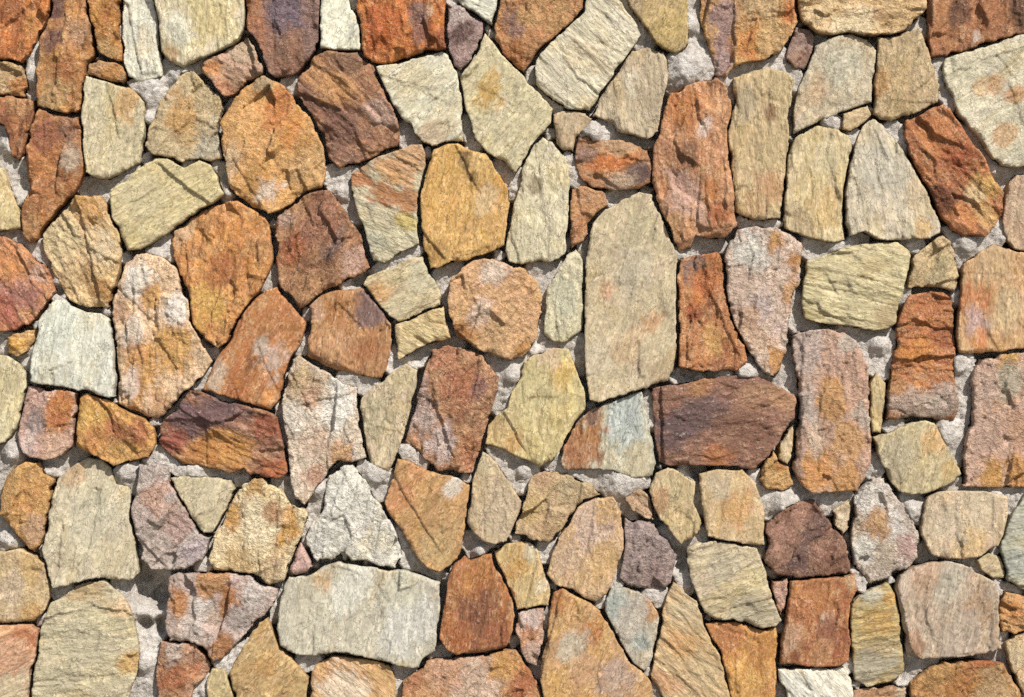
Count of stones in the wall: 131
